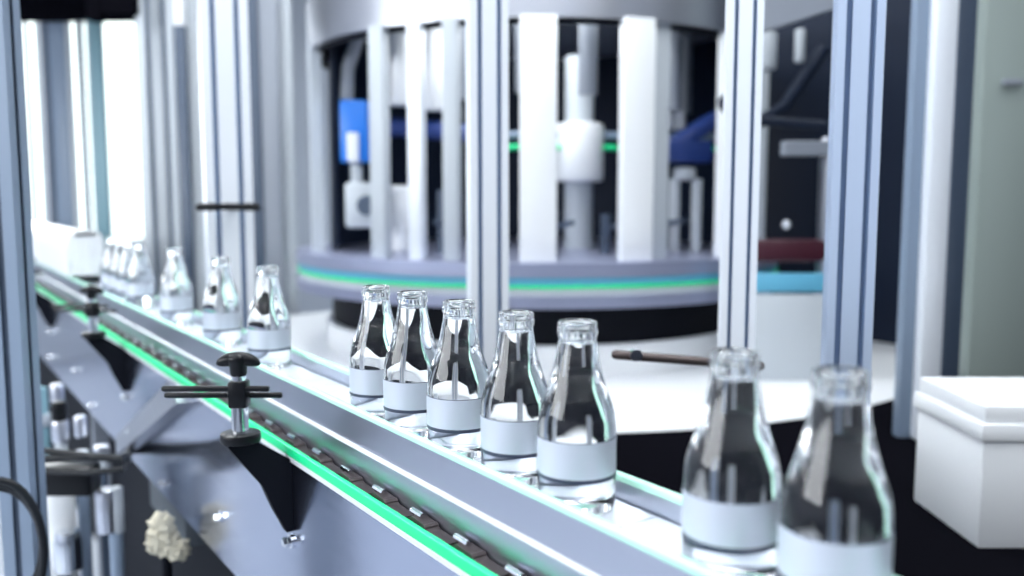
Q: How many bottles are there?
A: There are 14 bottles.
